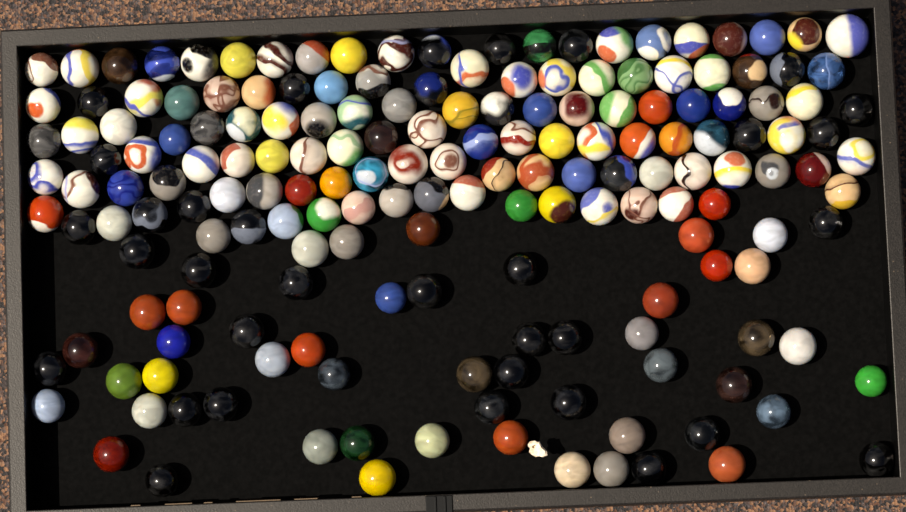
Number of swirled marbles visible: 86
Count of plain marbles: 93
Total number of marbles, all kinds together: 179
